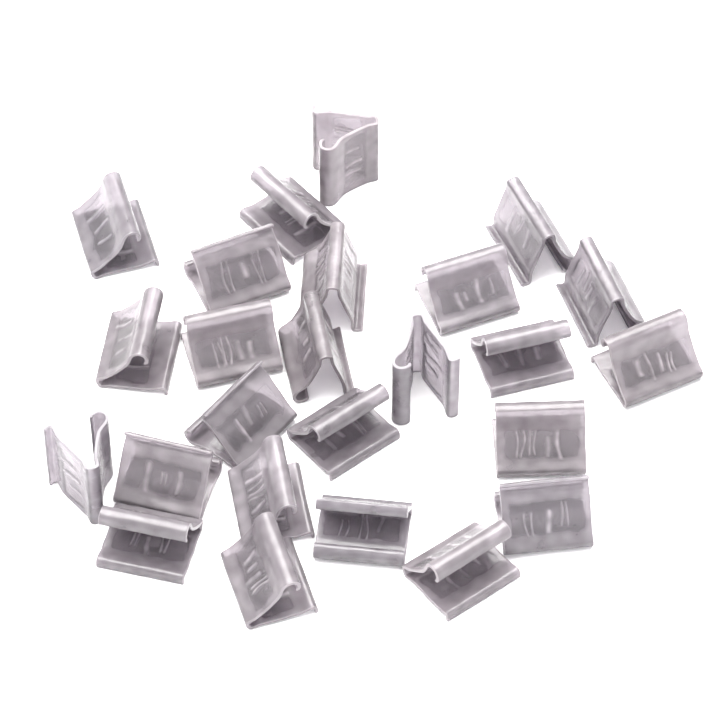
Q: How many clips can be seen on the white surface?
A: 25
